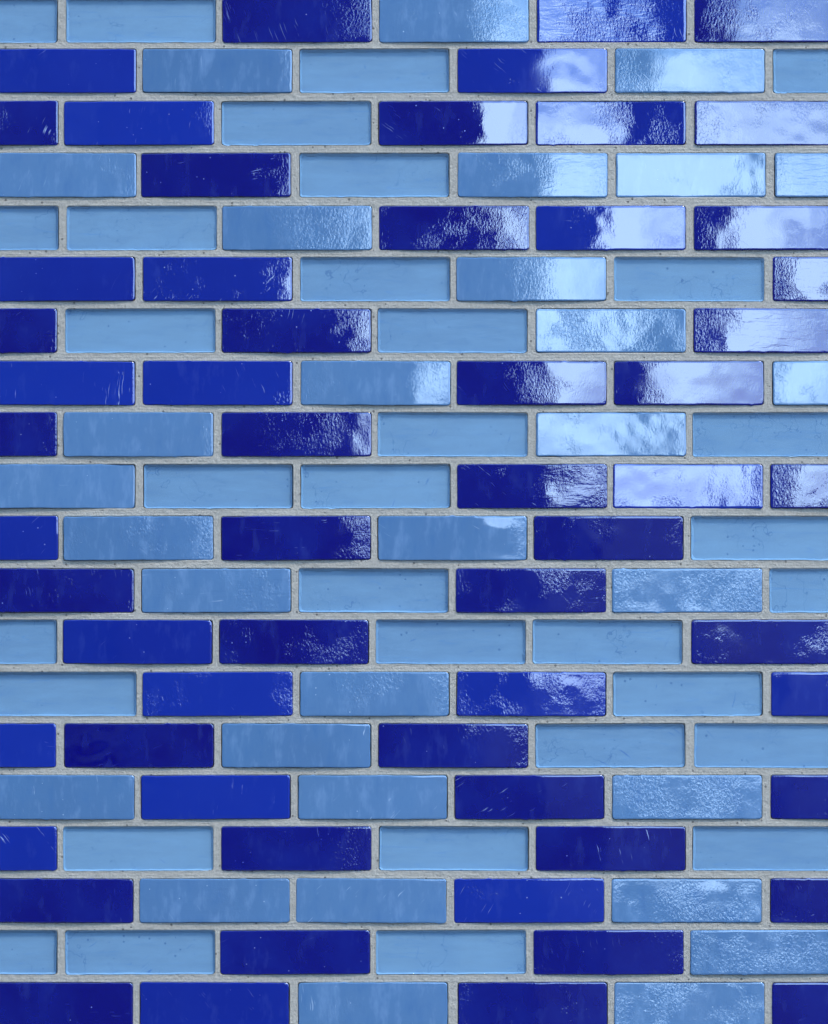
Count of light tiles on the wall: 62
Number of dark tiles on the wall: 58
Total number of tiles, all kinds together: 120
